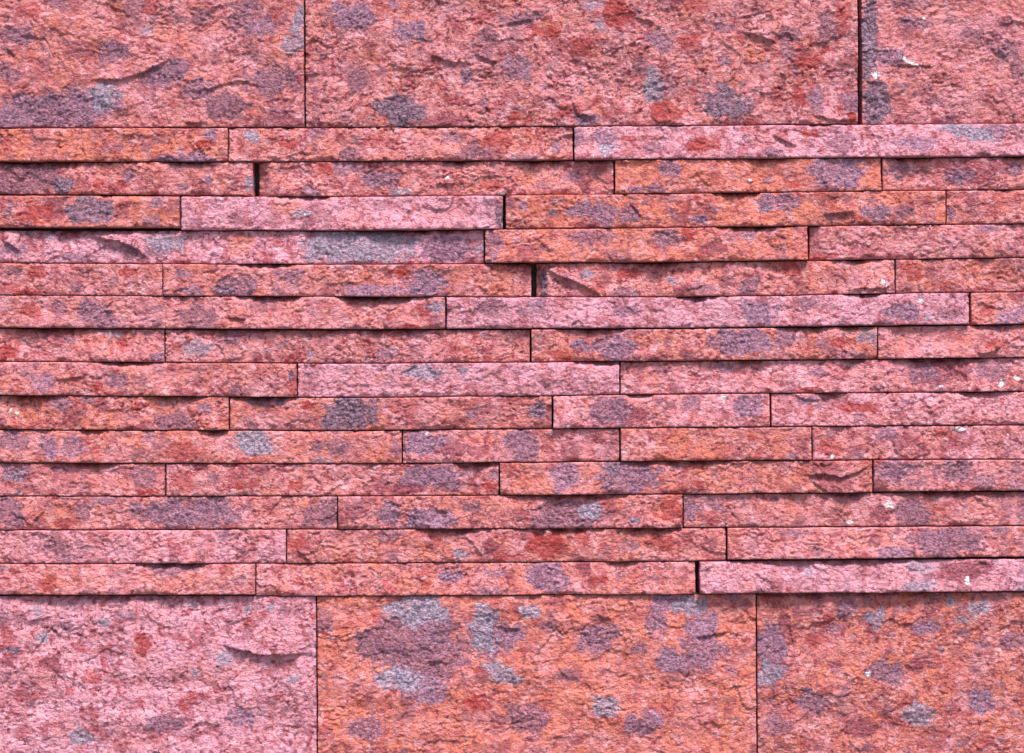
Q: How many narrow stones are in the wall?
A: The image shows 49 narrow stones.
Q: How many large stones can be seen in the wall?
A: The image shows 6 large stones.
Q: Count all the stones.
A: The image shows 55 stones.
